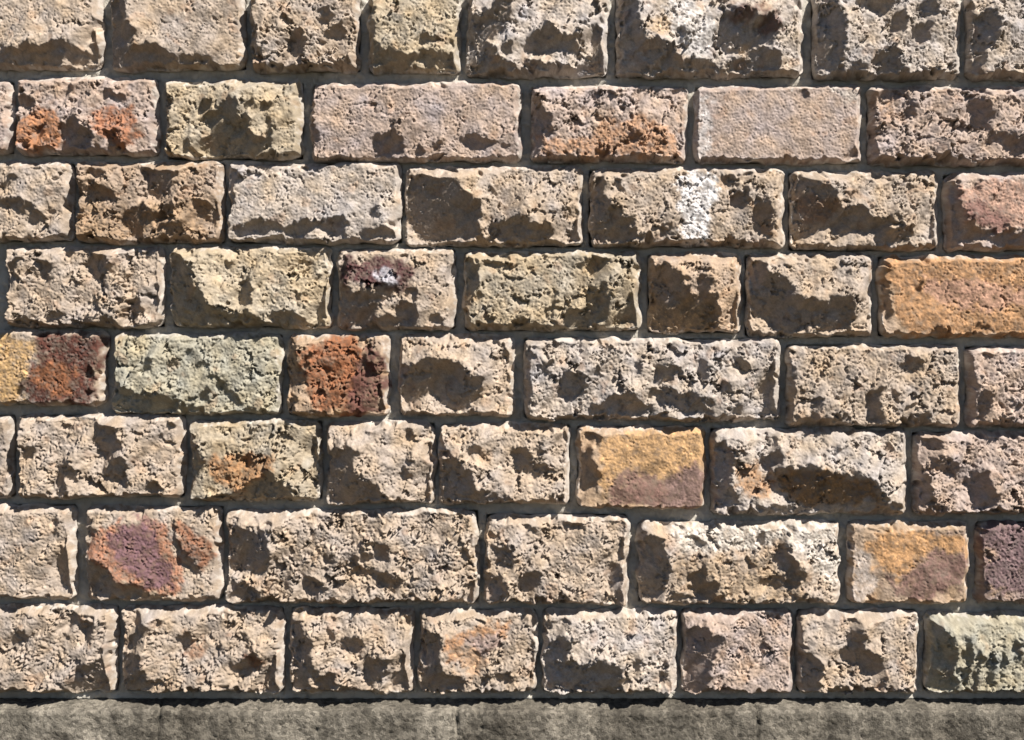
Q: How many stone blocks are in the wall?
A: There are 59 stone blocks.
